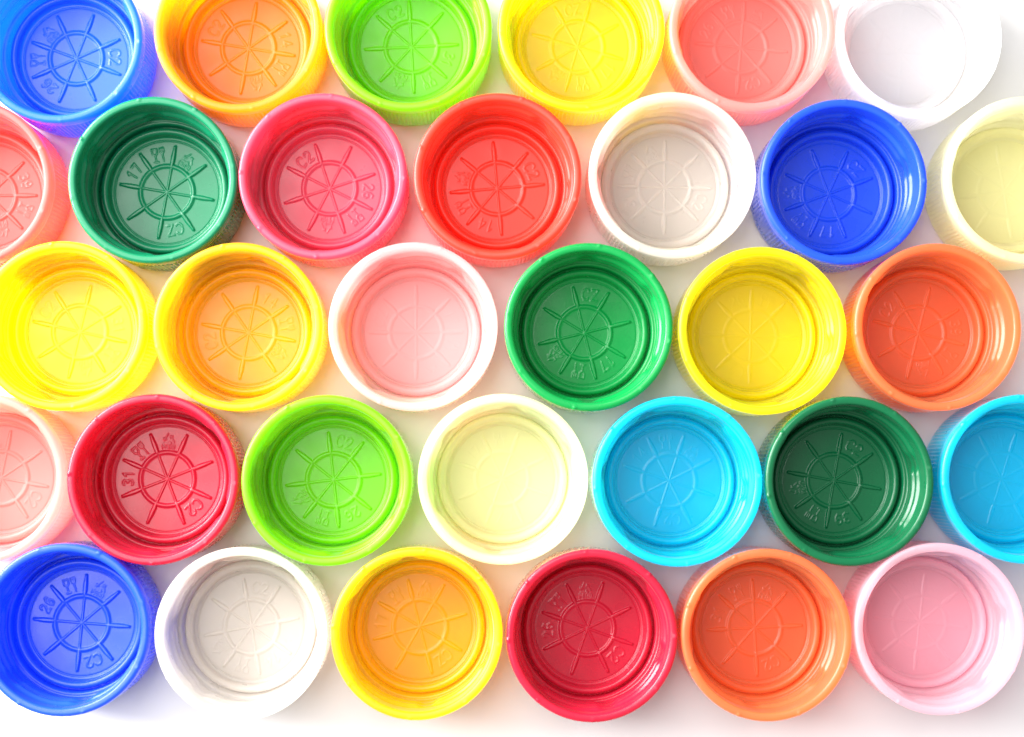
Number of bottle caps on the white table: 32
